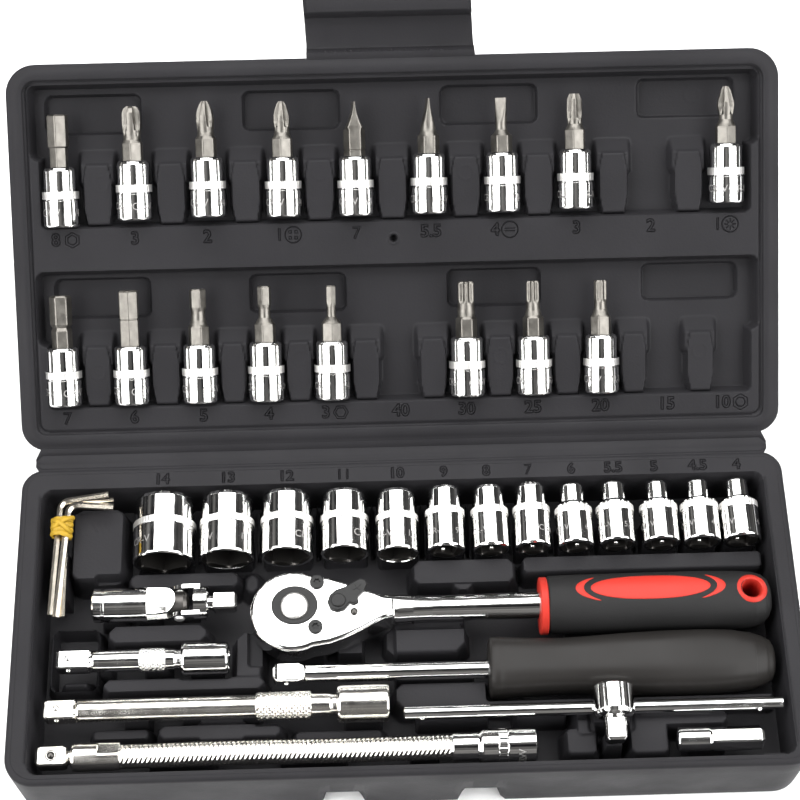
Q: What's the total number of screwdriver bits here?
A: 17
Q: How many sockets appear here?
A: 13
